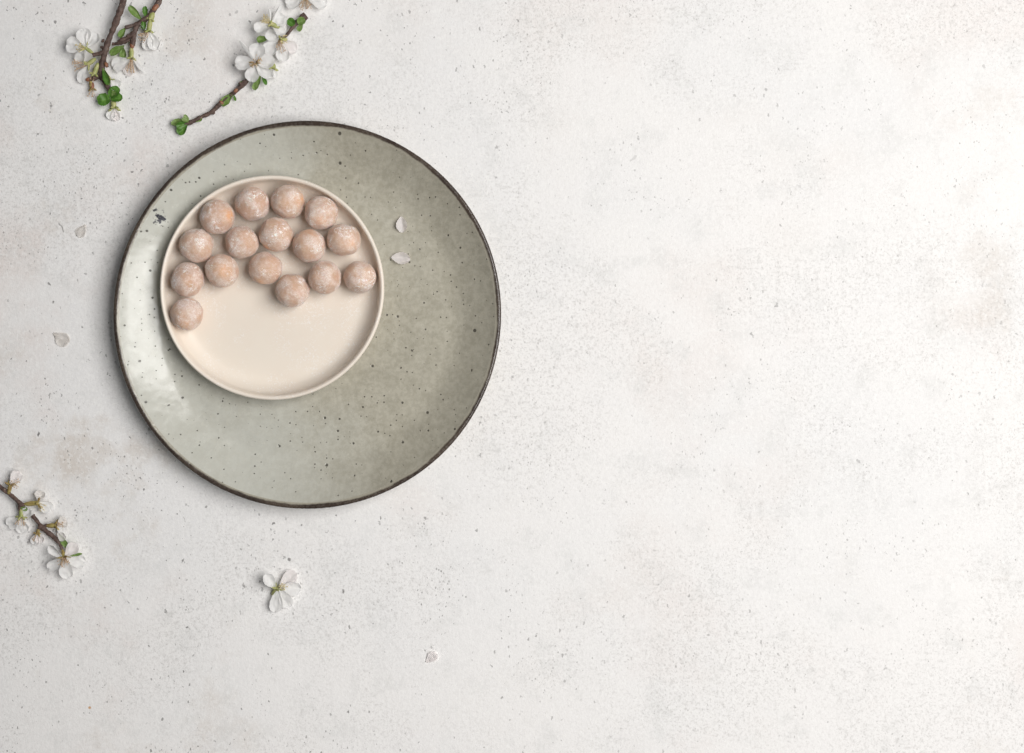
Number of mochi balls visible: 16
